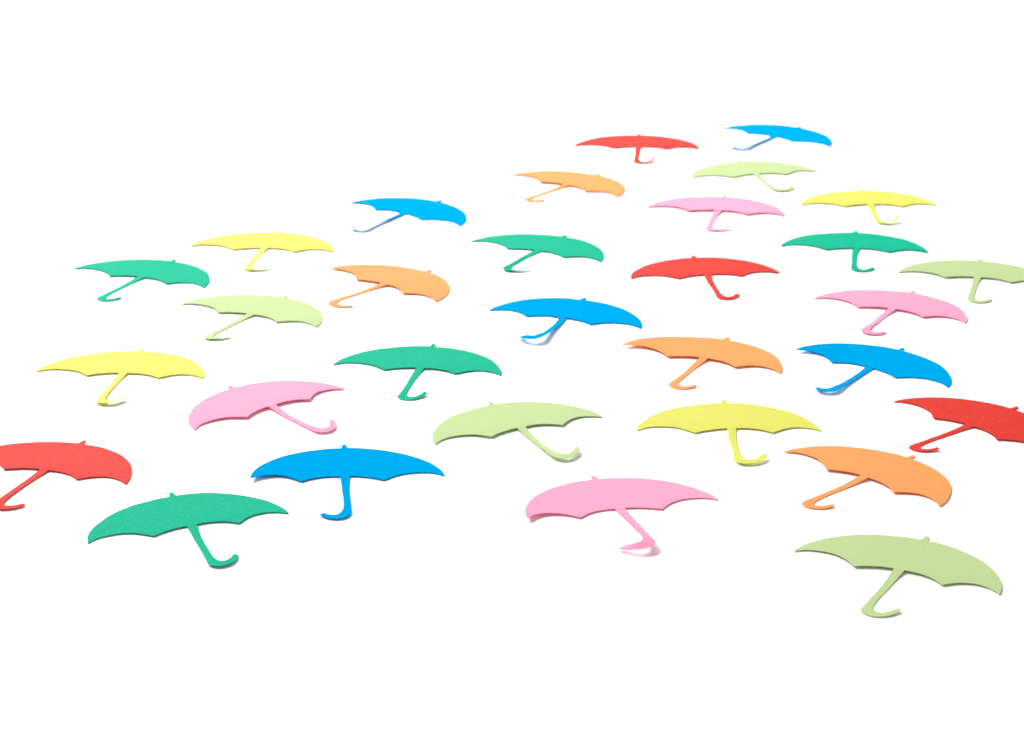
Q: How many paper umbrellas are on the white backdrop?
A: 31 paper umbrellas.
